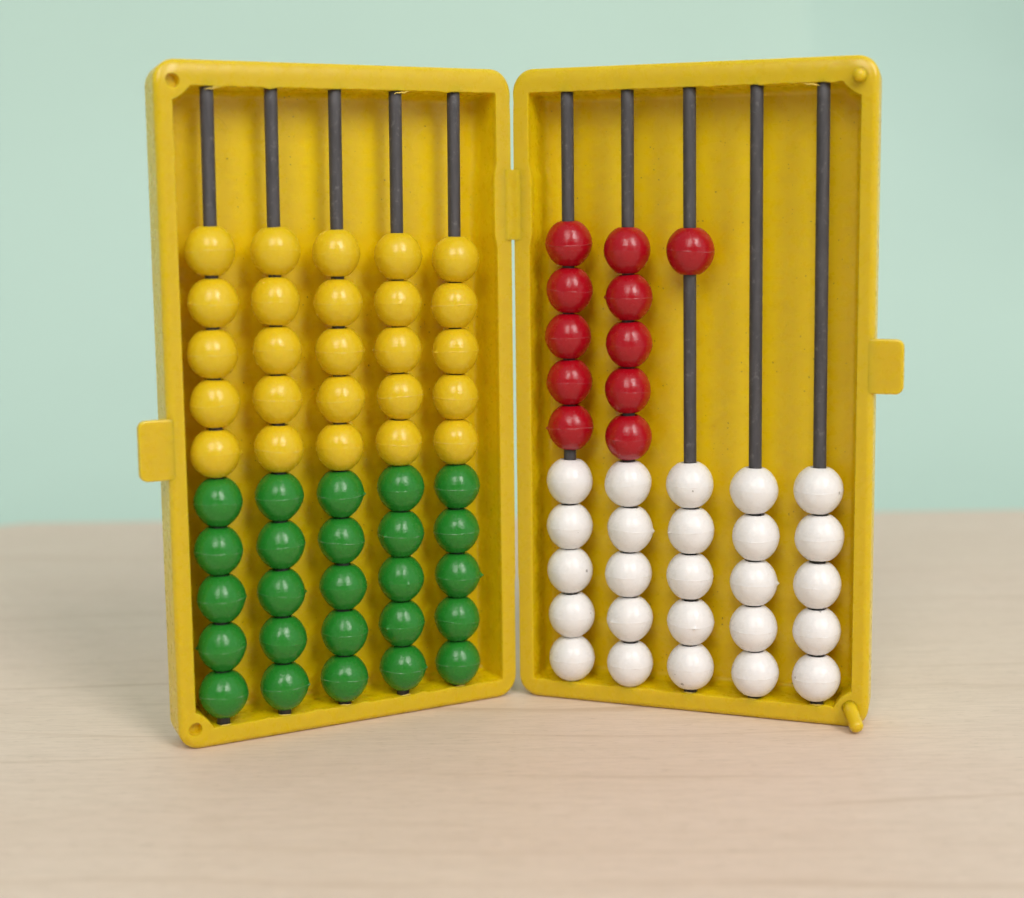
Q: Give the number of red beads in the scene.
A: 11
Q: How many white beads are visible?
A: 25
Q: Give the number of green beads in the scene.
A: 25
